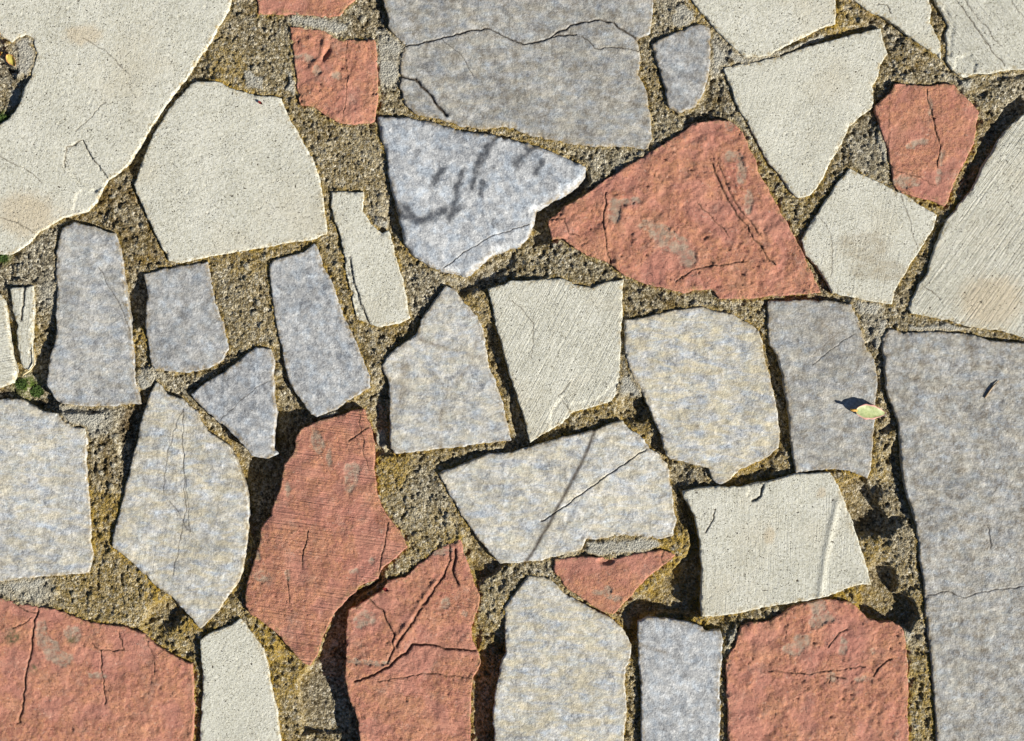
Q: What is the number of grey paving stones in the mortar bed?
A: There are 16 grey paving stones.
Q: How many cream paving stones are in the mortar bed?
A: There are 14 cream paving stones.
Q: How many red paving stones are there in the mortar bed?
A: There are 9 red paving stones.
